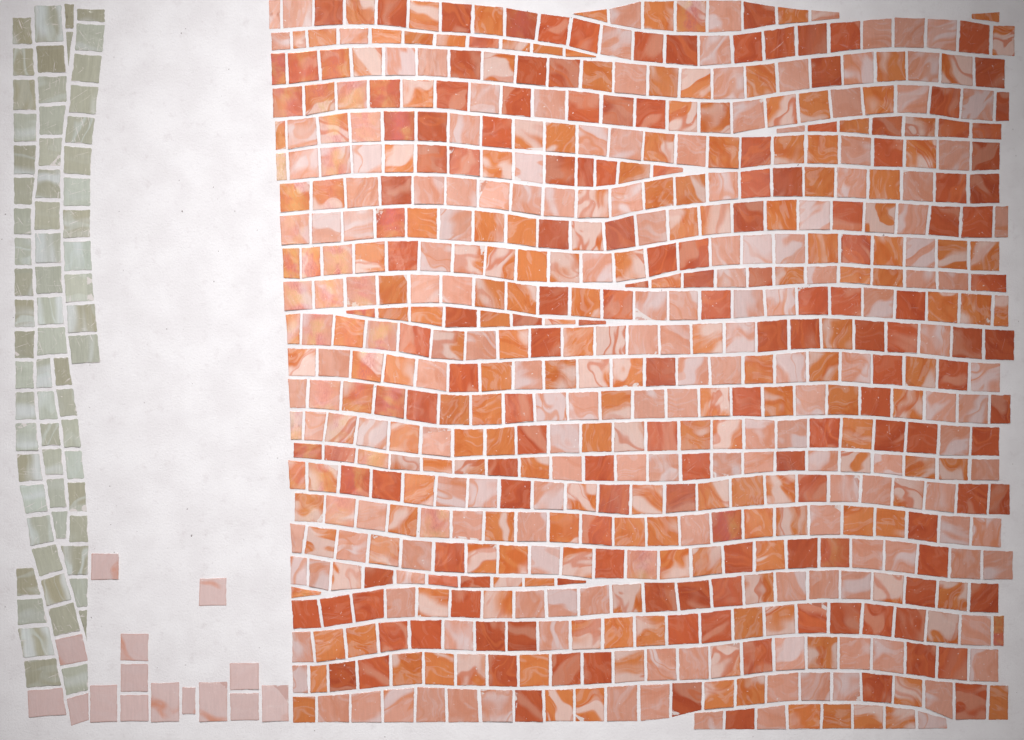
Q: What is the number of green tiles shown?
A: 65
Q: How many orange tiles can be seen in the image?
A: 196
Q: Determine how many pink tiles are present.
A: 194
